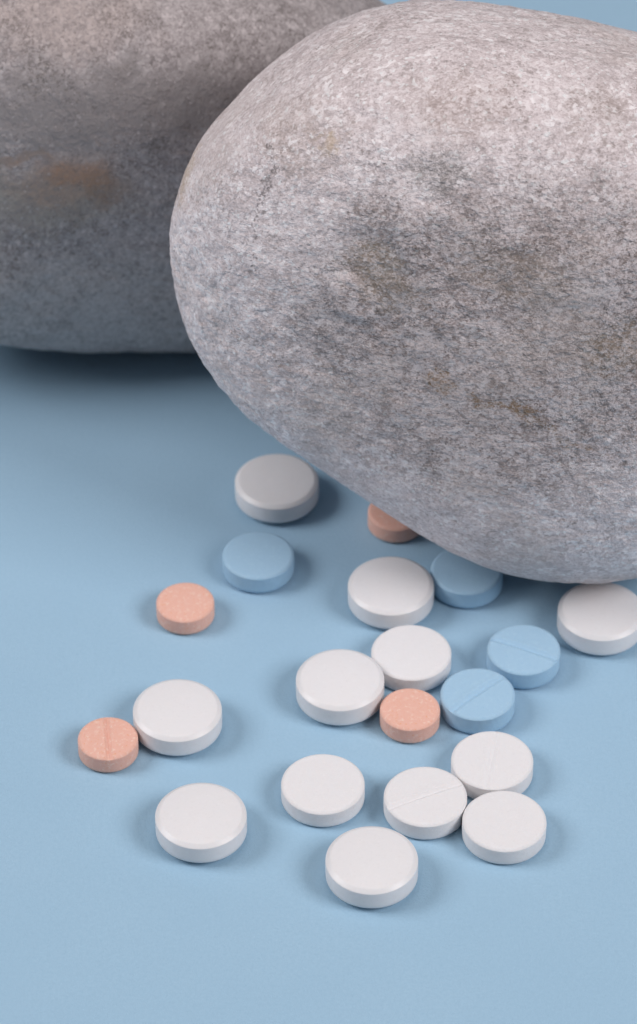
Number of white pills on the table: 12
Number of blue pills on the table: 4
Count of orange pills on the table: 4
